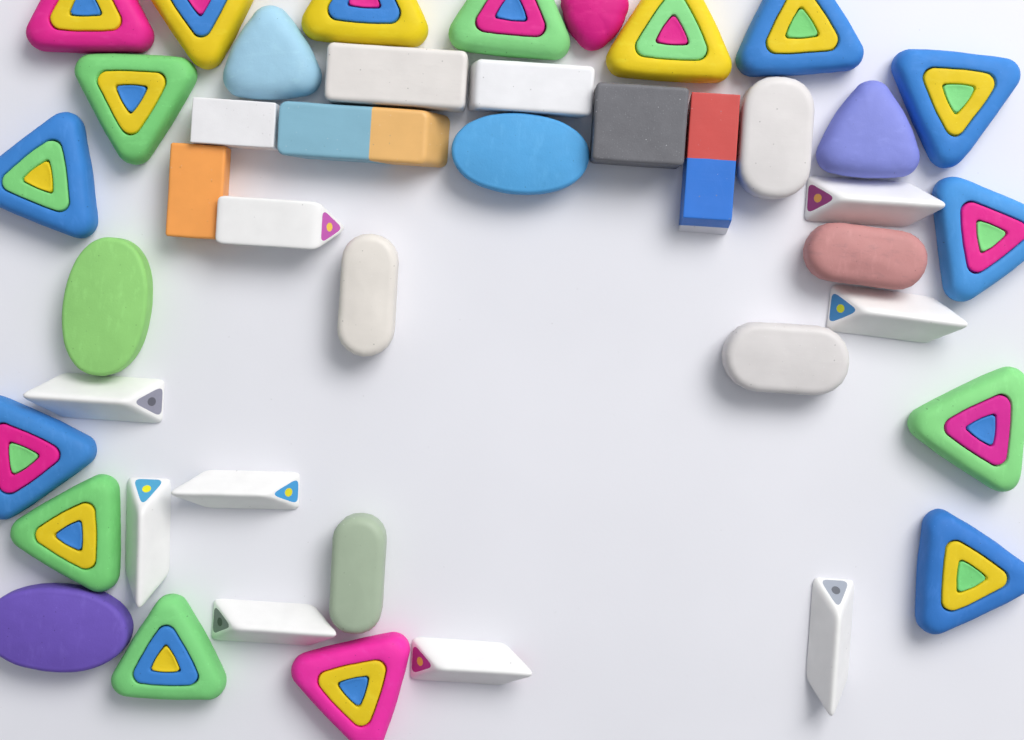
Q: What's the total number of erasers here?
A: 43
